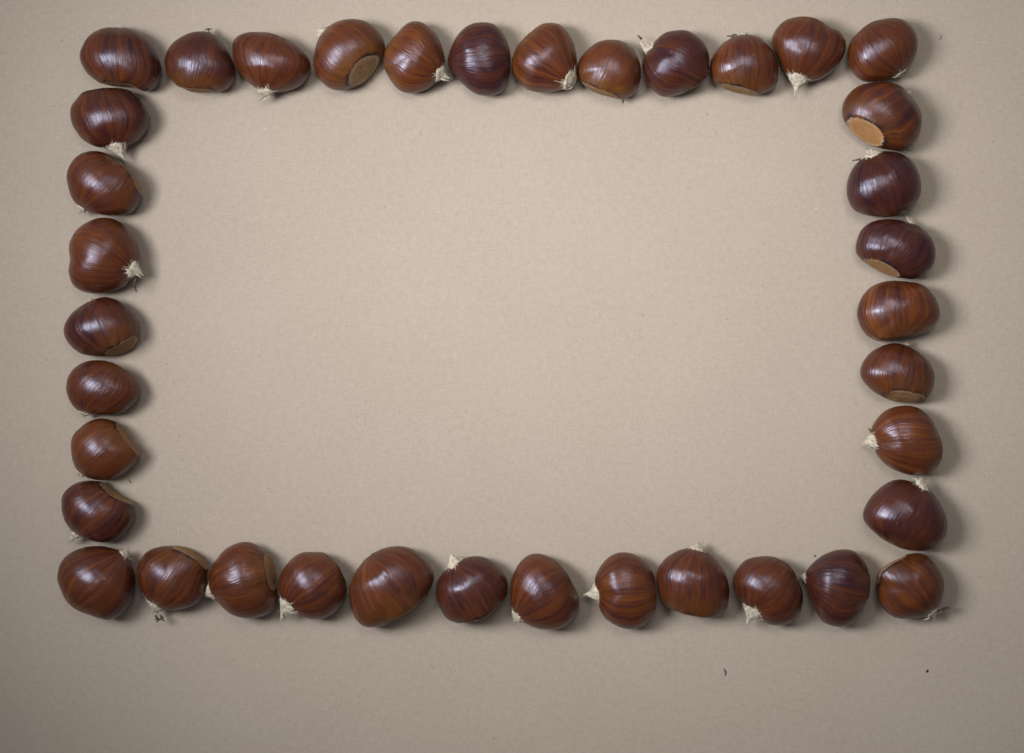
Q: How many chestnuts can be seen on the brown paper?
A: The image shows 38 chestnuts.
